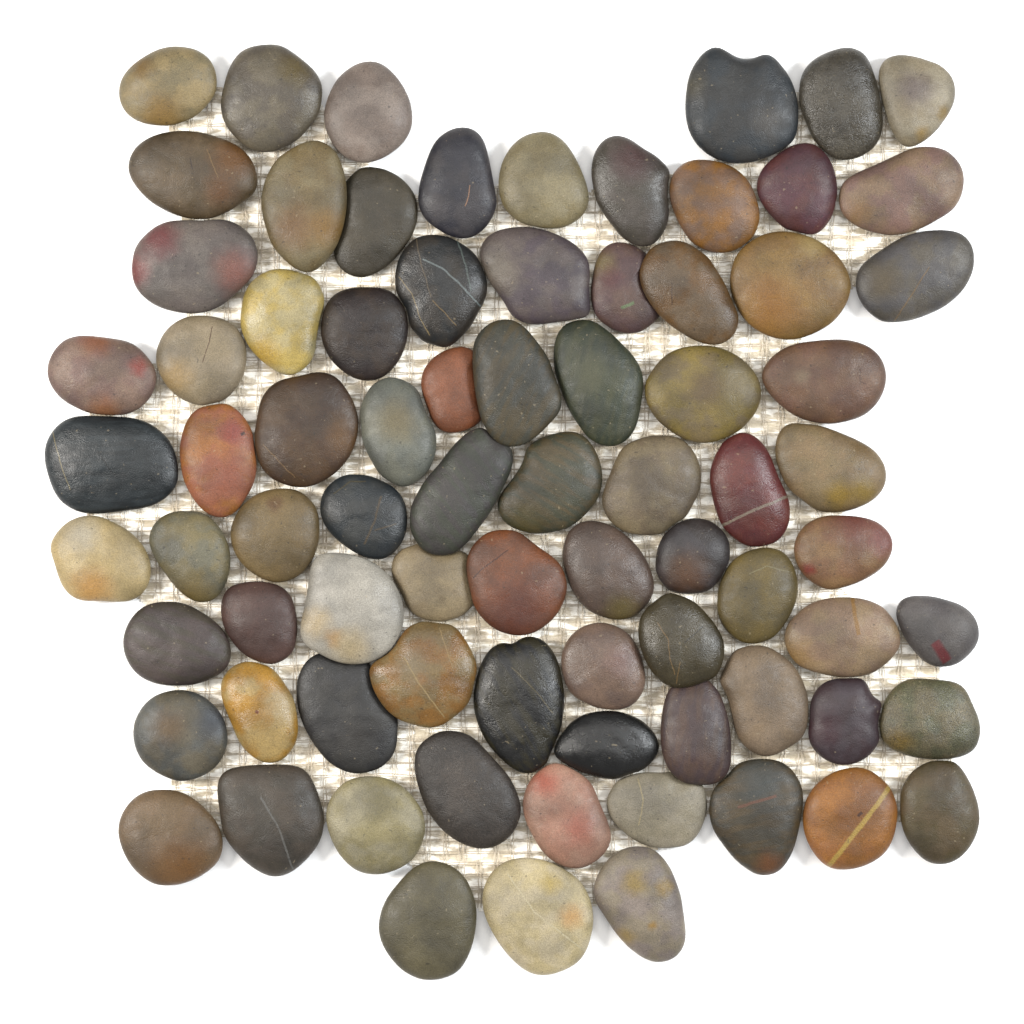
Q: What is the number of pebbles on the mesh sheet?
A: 79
